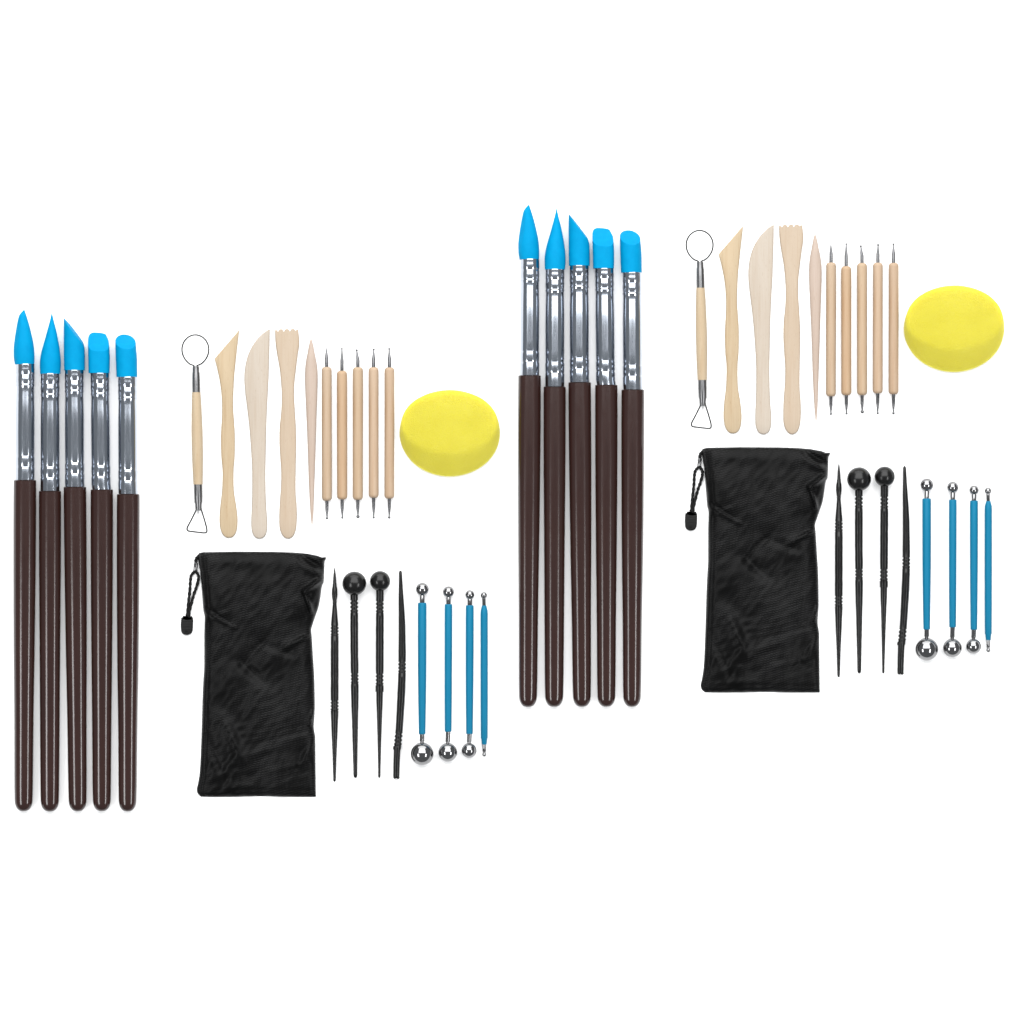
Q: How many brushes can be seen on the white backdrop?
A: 10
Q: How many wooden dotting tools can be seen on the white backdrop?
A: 10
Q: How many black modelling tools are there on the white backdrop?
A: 8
